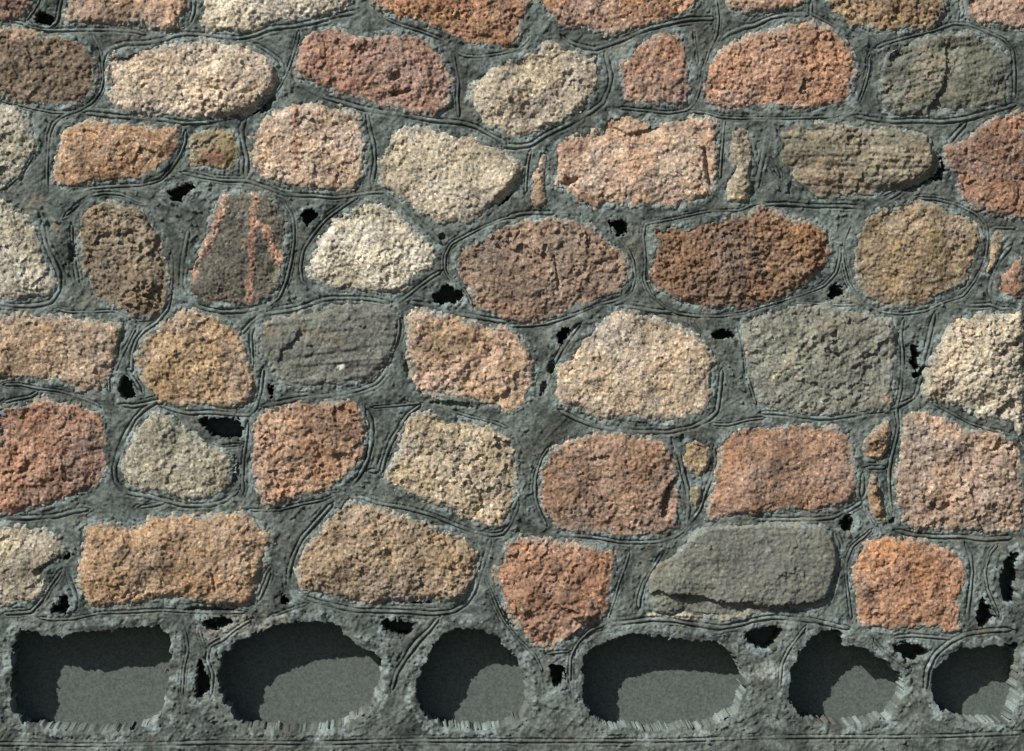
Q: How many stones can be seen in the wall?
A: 58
